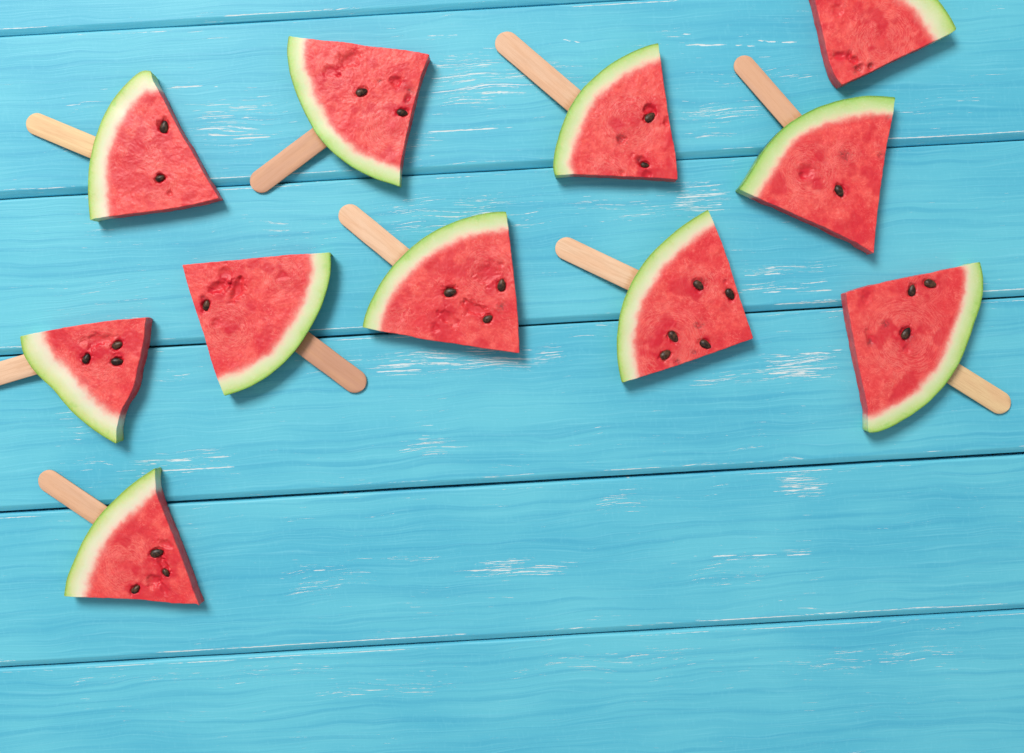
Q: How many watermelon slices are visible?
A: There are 11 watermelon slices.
